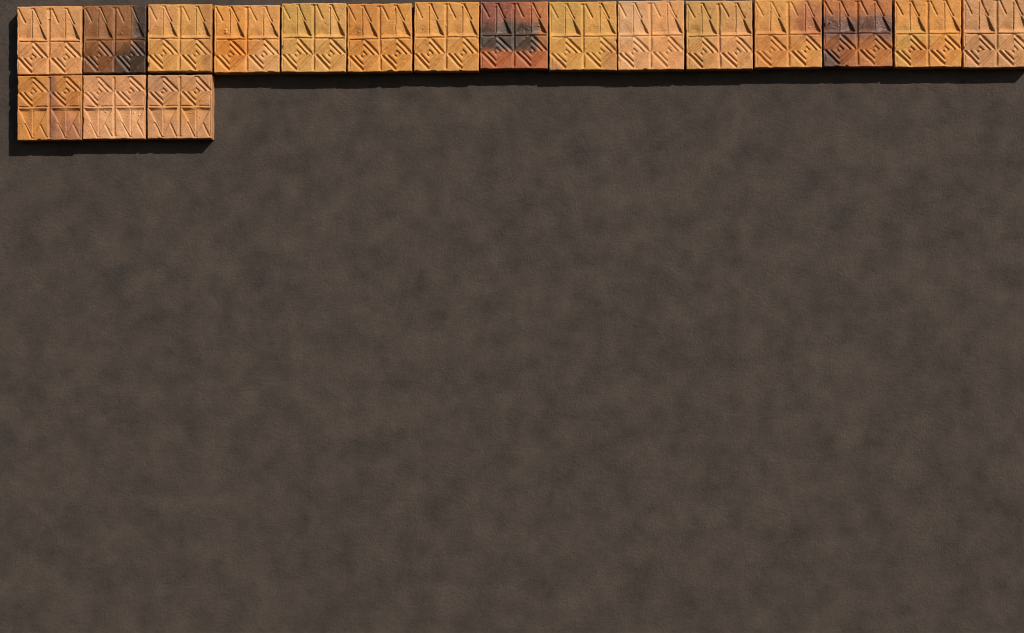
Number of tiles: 18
